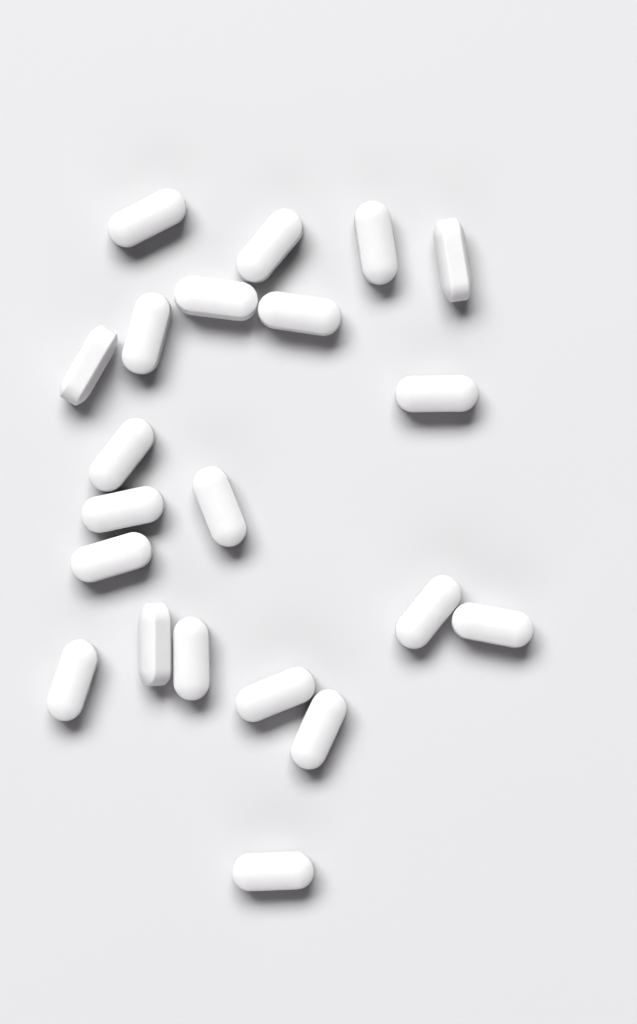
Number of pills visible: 21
